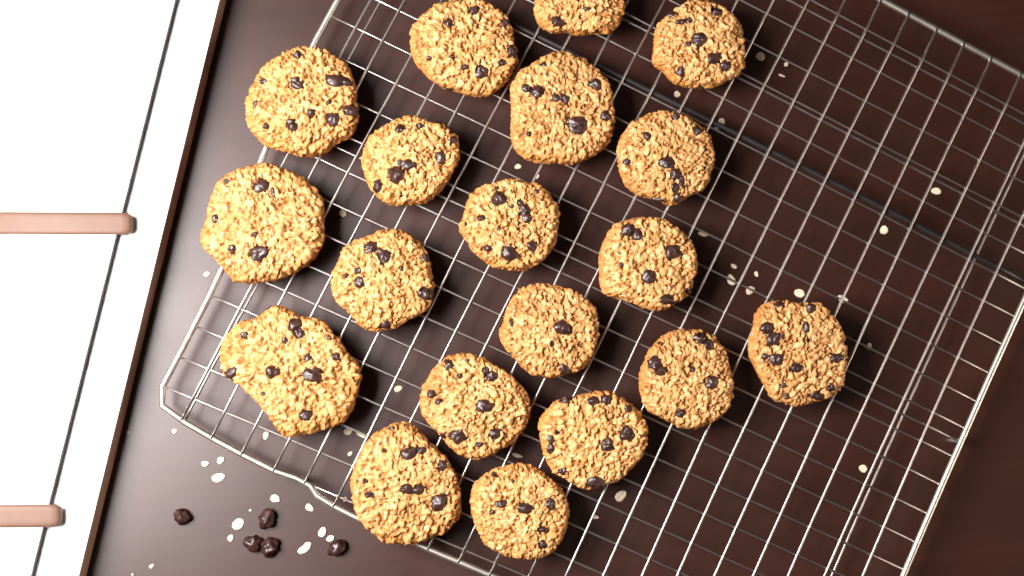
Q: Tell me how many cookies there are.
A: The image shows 19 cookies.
